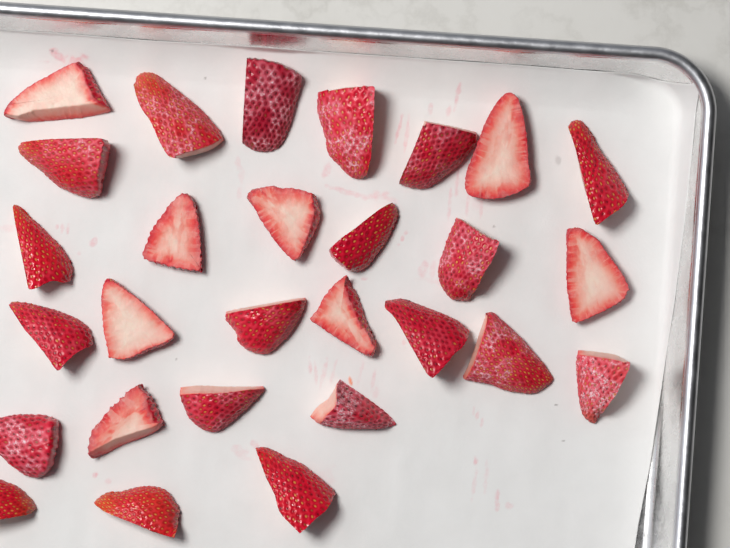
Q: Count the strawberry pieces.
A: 28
